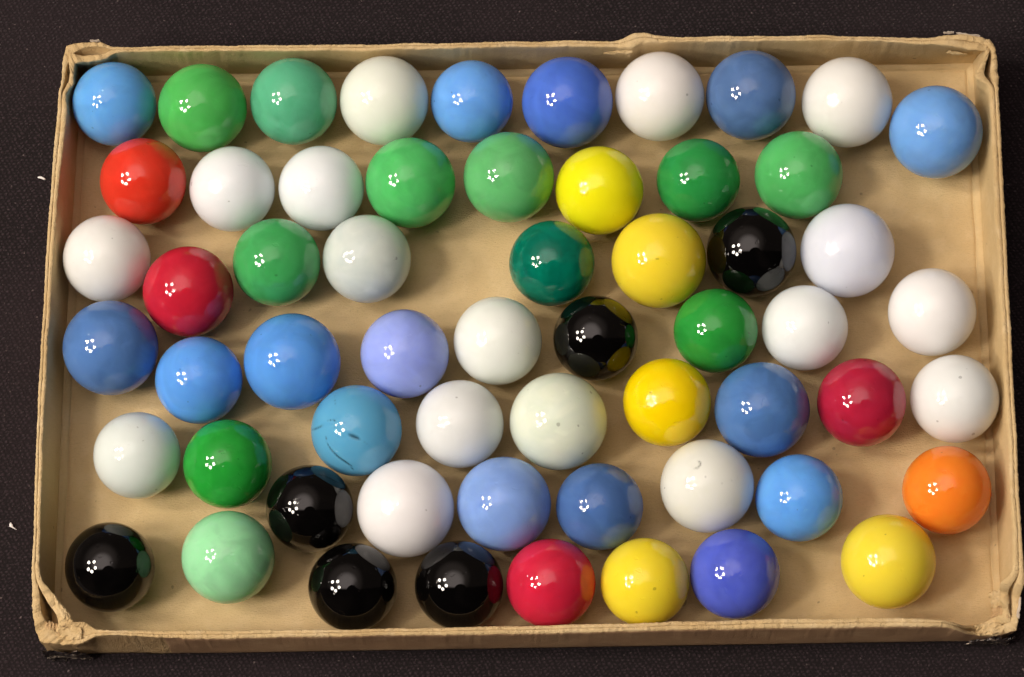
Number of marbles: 59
